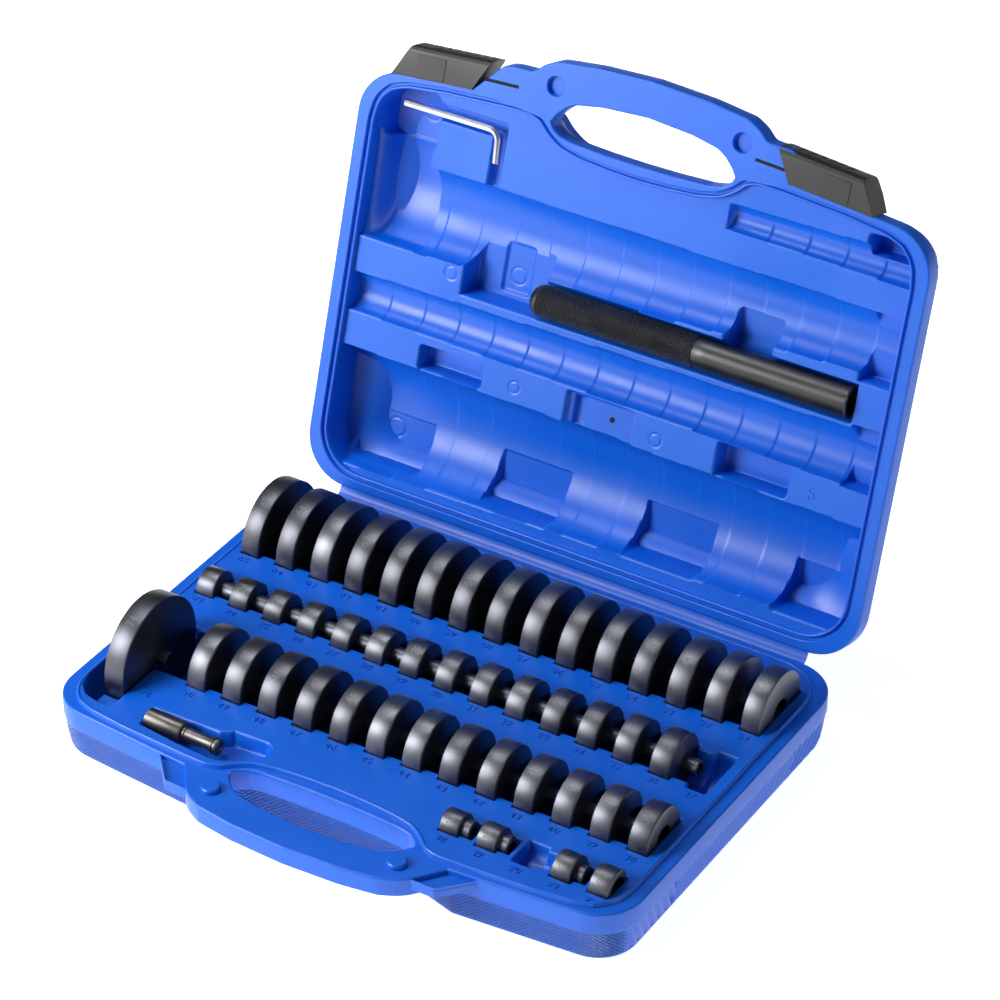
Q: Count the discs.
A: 47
